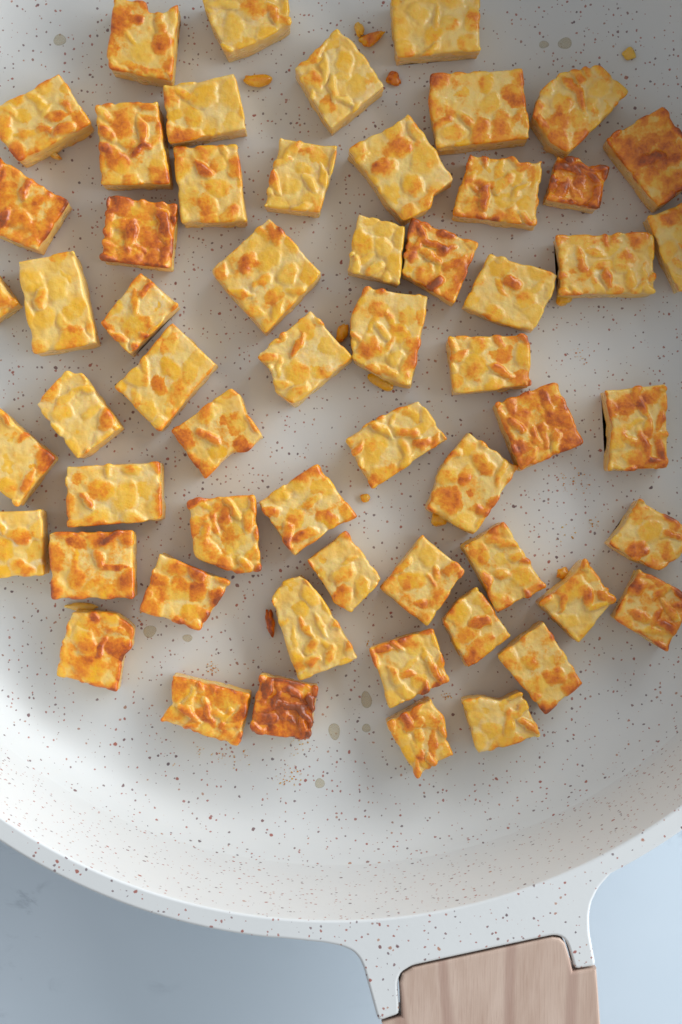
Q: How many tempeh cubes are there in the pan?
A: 58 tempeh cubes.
